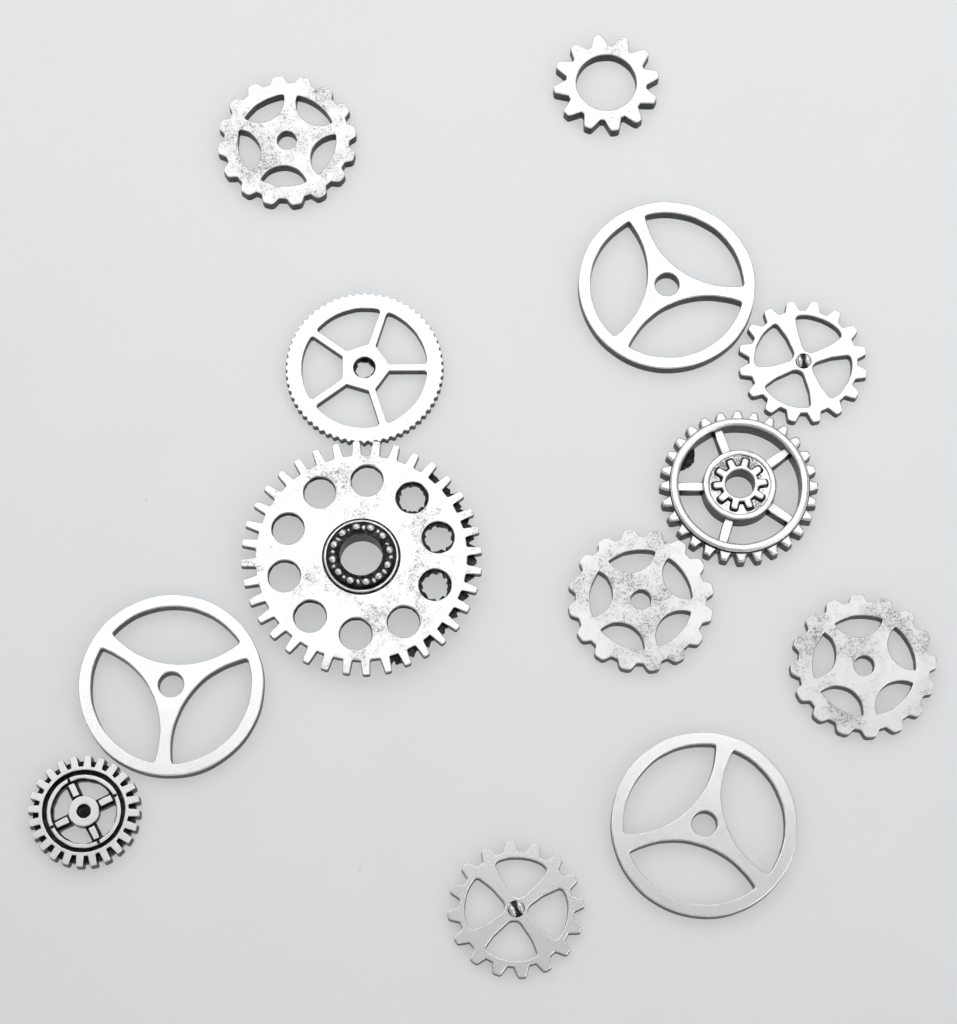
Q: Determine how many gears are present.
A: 13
